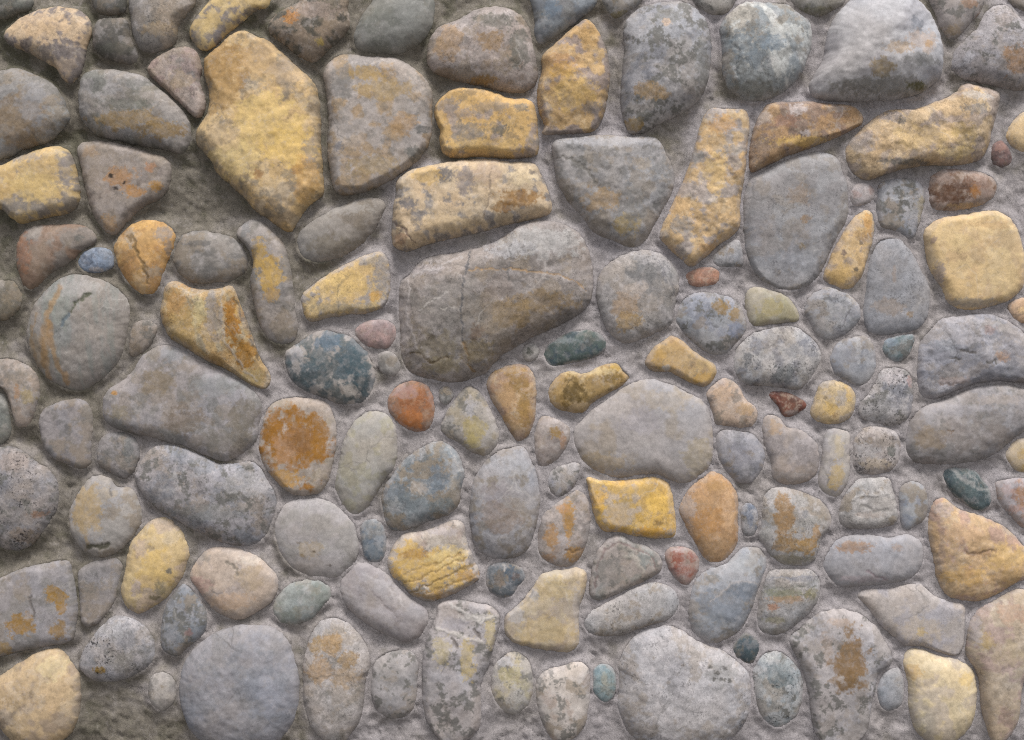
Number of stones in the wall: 147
